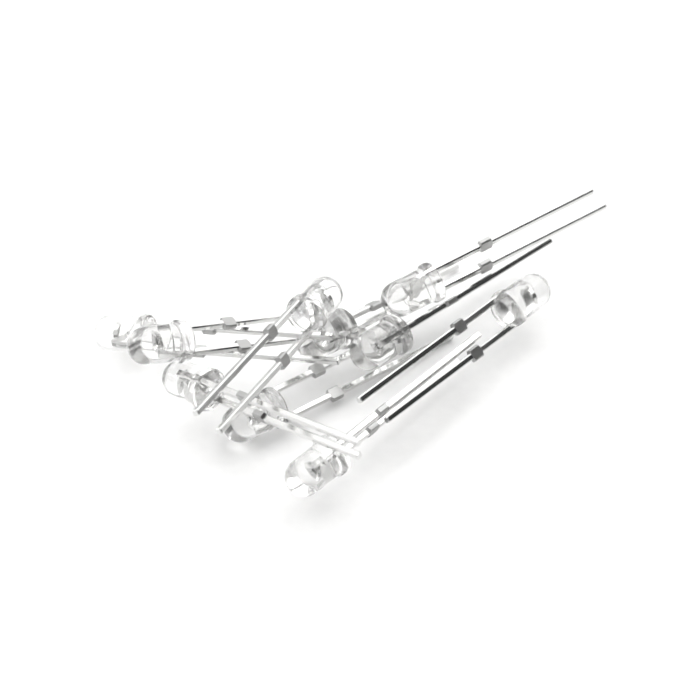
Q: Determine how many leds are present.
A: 10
